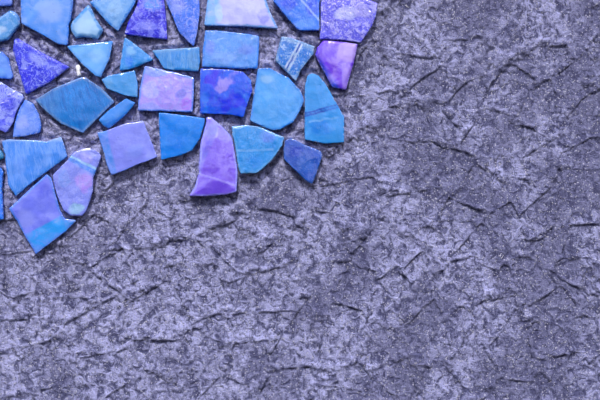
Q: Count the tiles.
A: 37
